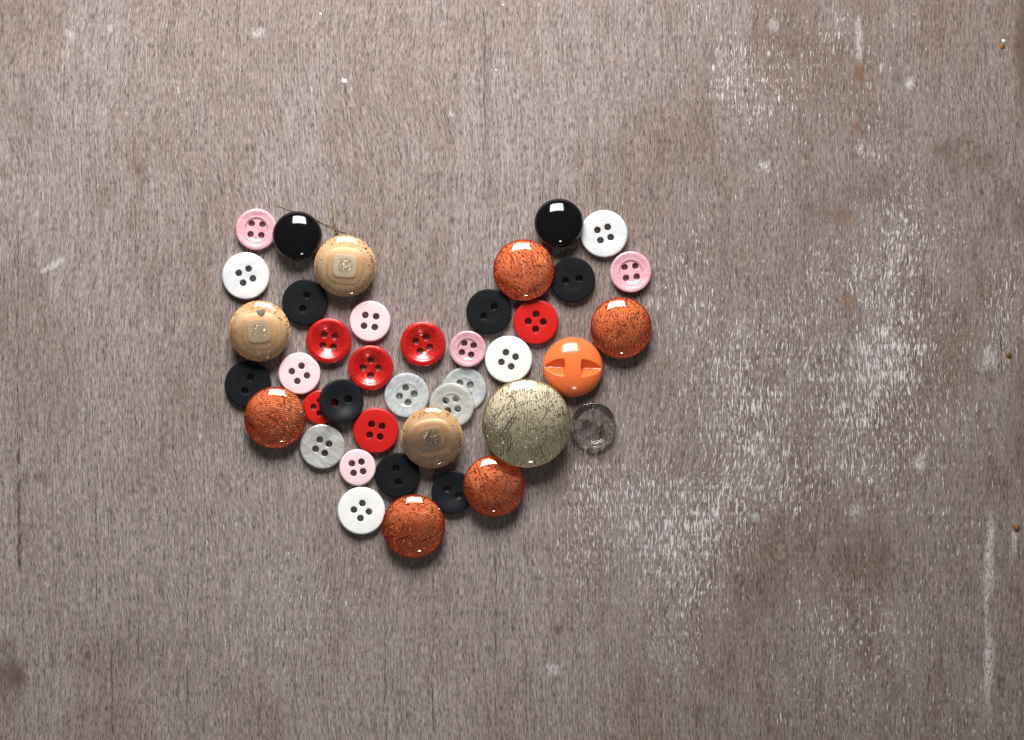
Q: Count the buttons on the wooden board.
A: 40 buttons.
